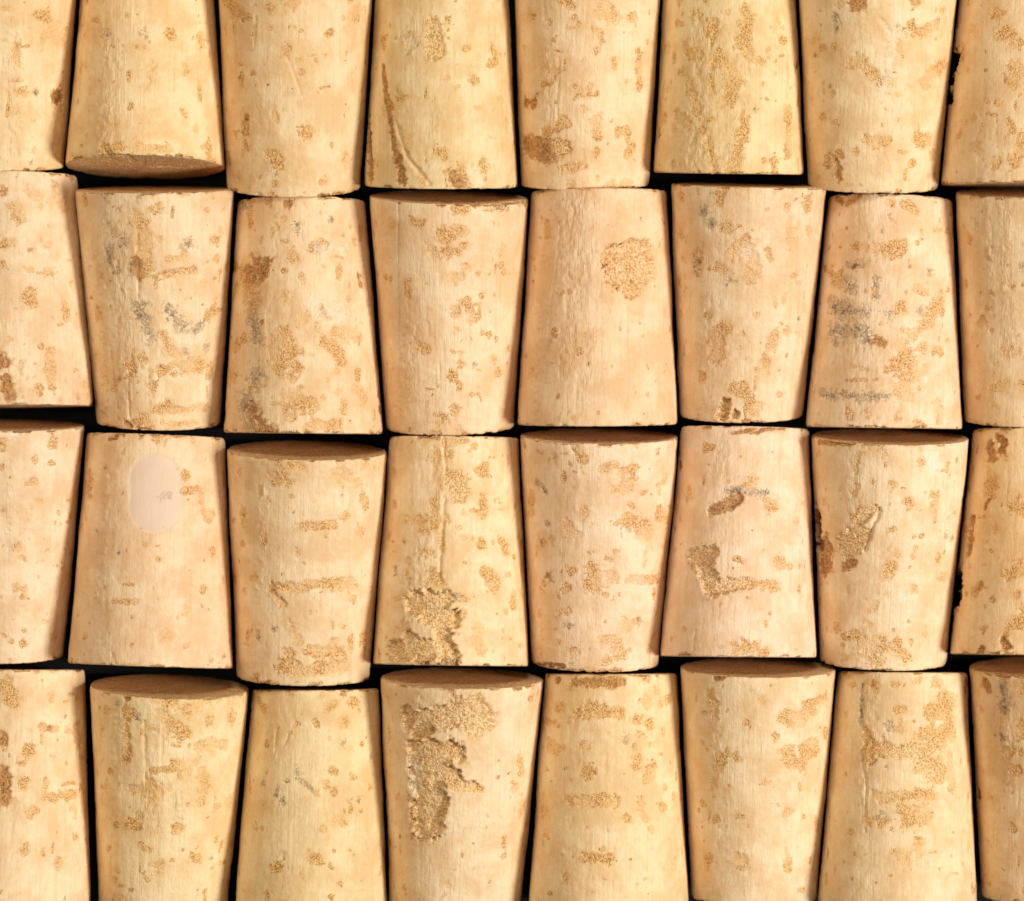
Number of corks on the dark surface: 32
